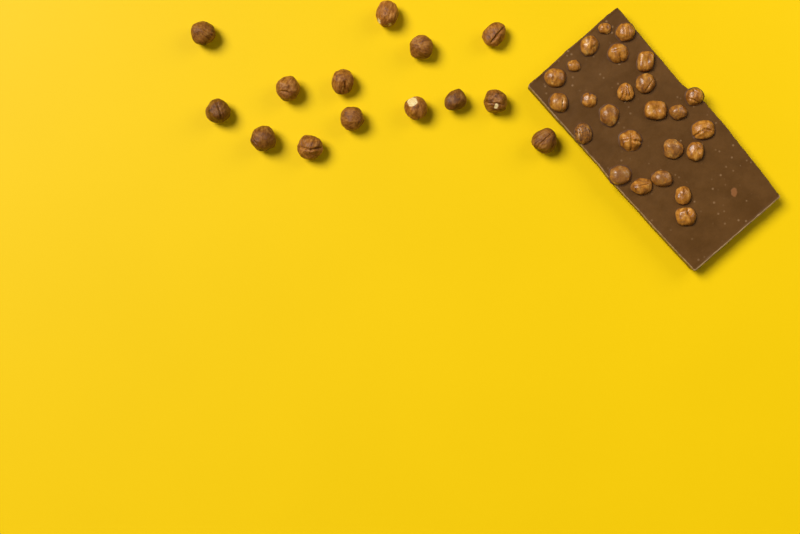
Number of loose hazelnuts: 14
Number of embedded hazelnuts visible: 25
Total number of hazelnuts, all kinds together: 39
